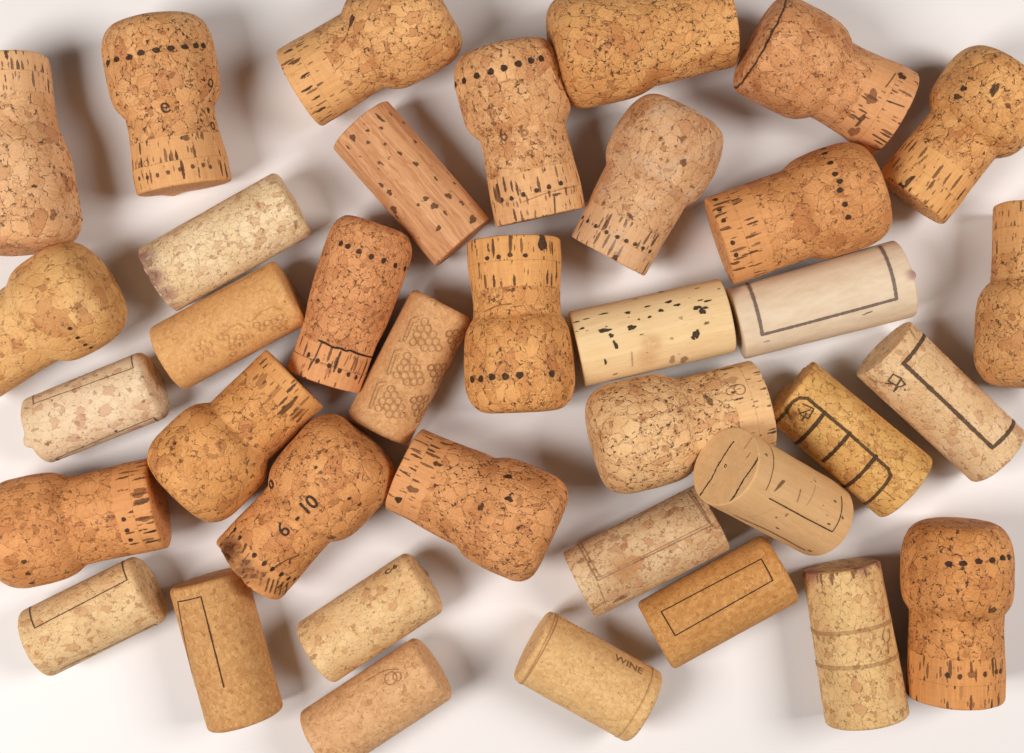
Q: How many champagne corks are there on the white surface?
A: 19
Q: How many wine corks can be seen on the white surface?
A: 18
